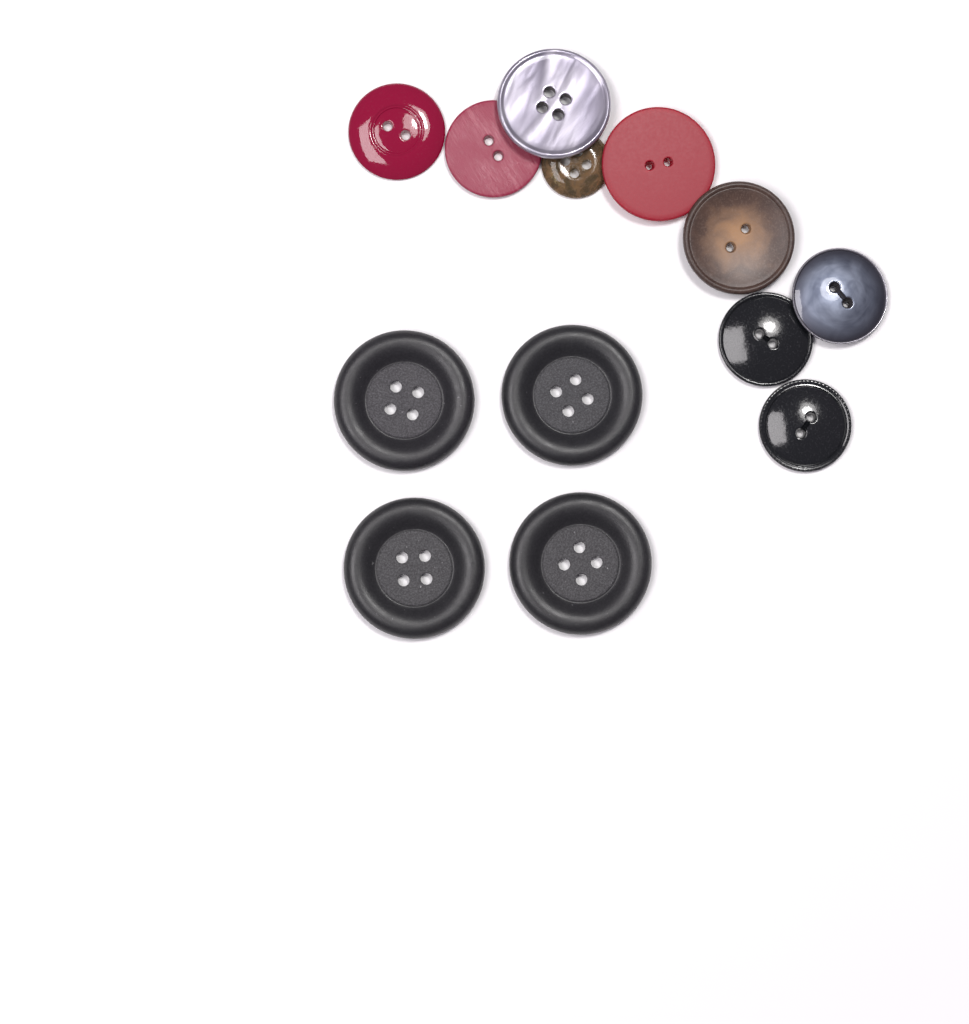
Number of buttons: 13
